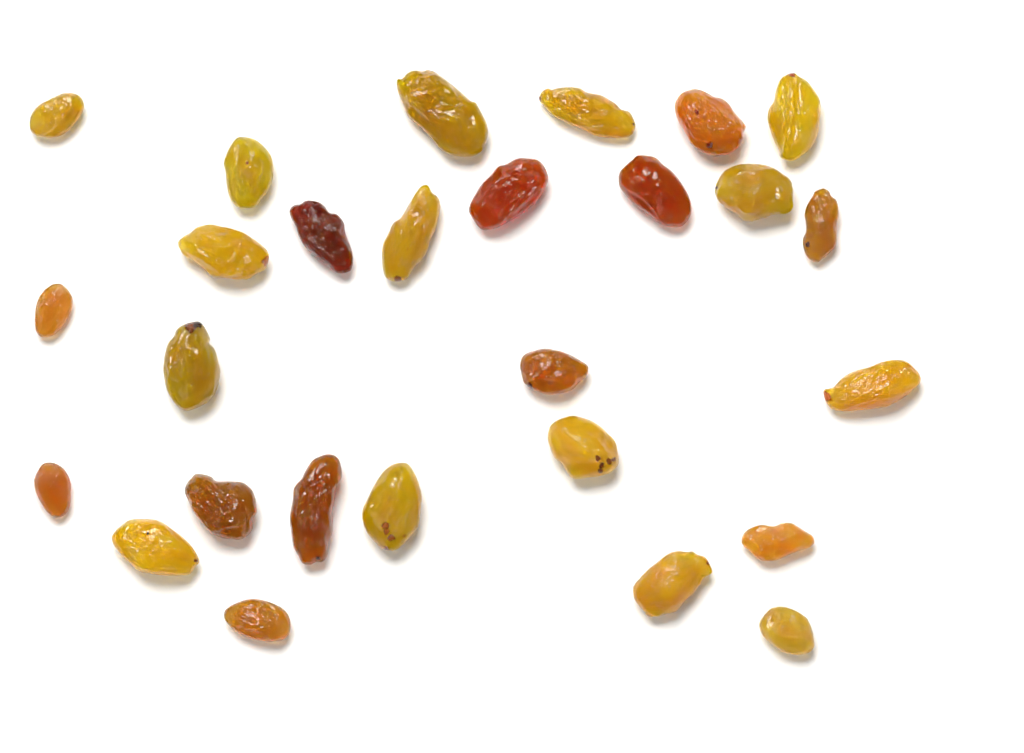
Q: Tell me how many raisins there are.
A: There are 27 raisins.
